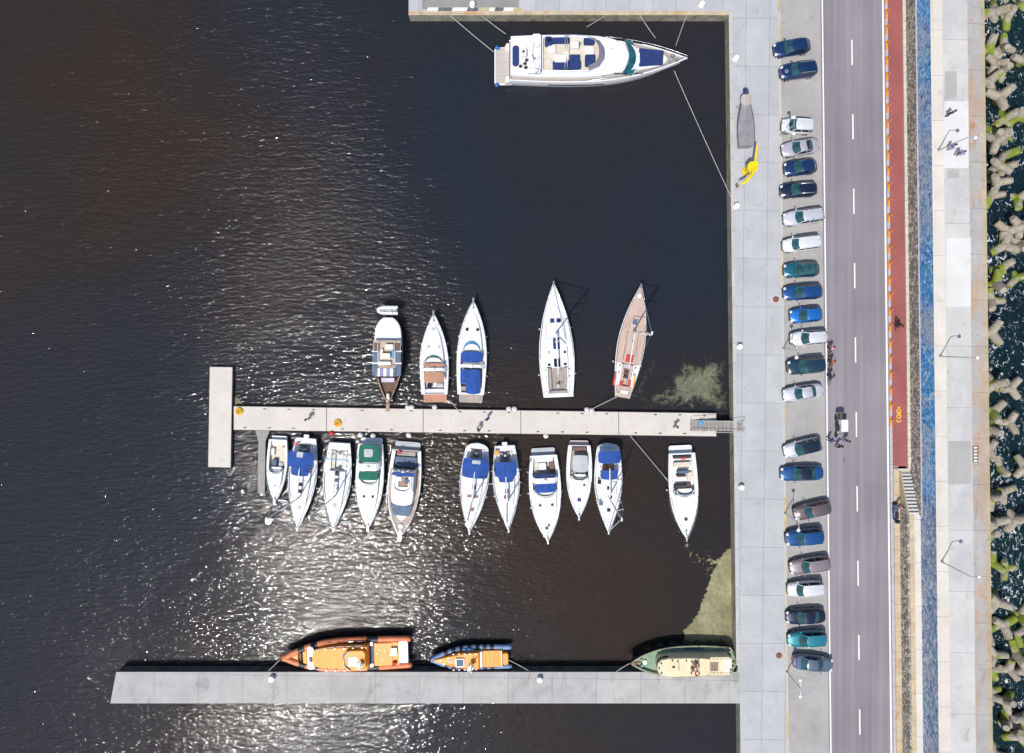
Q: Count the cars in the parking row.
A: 23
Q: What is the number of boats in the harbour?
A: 21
